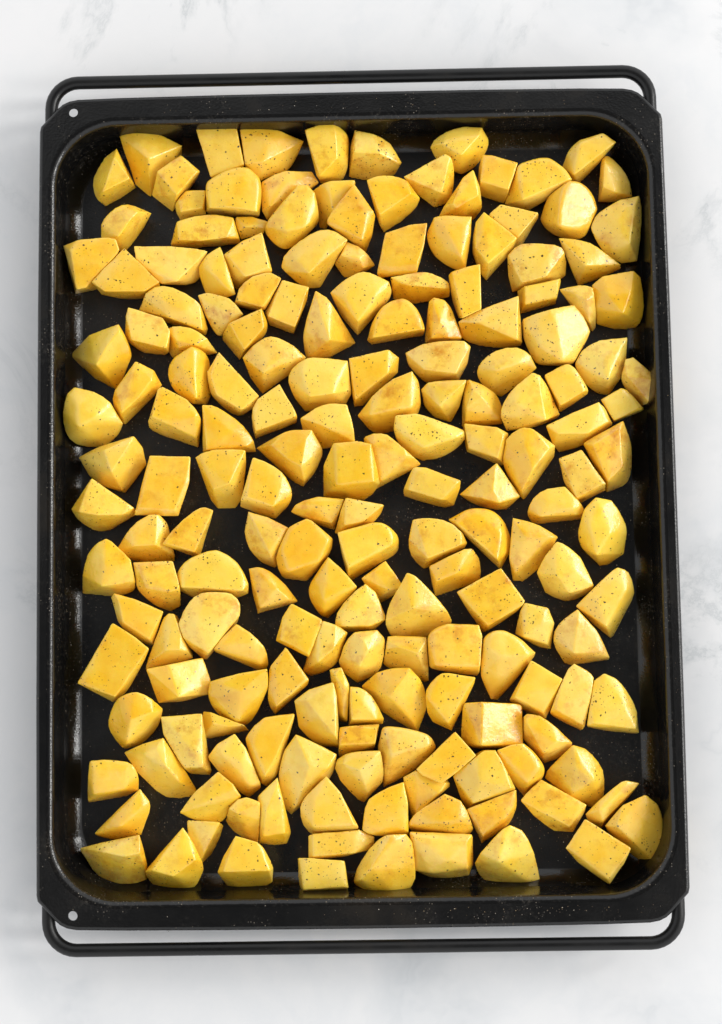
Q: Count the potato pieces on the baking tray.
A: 182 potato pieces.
